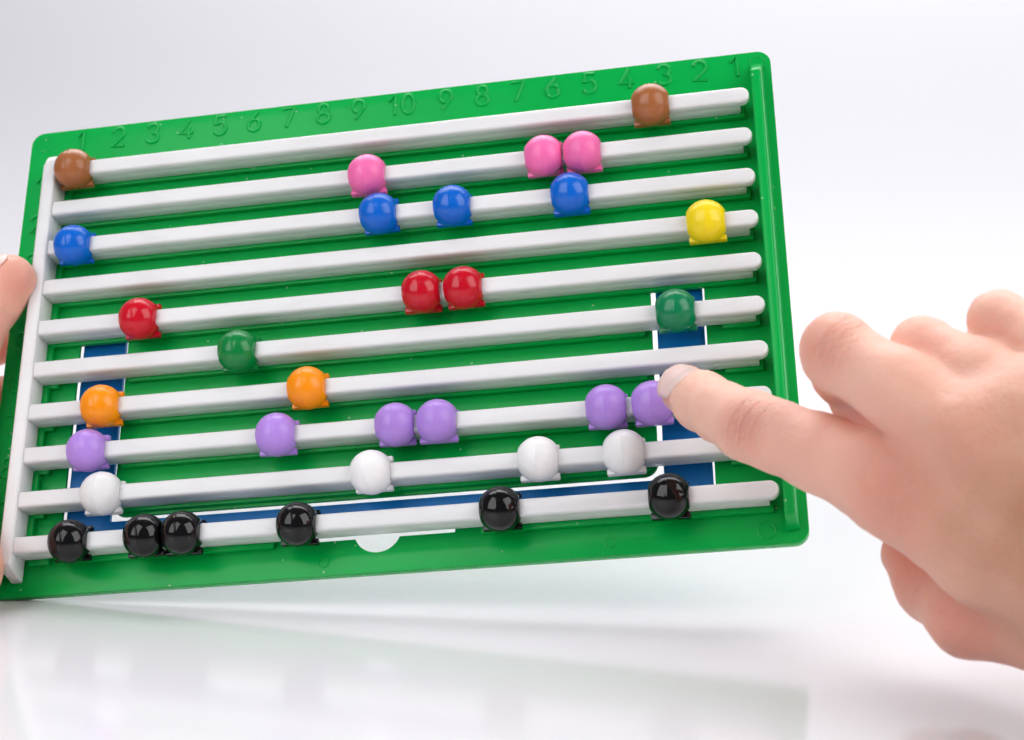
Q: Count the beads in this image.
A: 33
